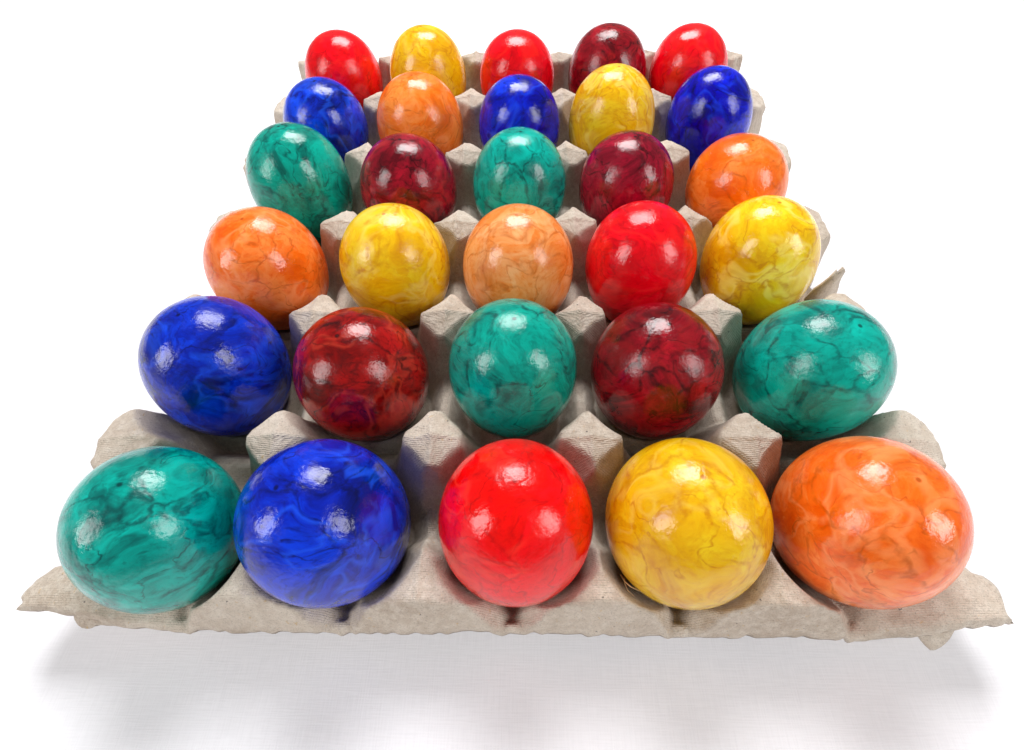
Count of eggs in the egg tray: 30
